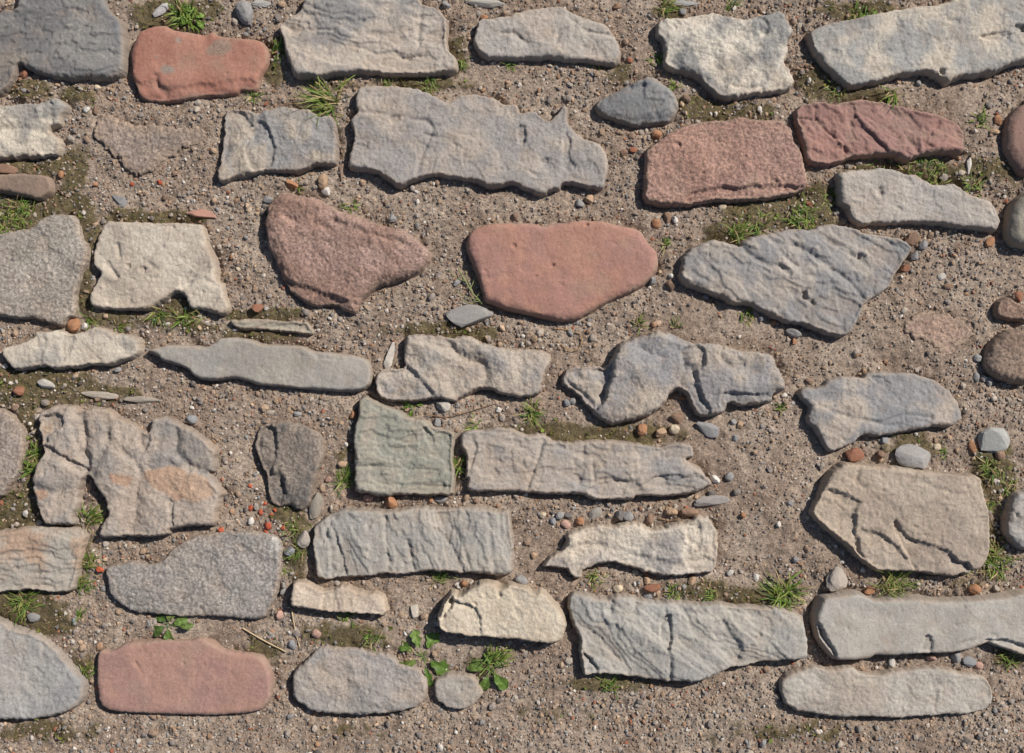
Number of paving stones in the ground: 51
